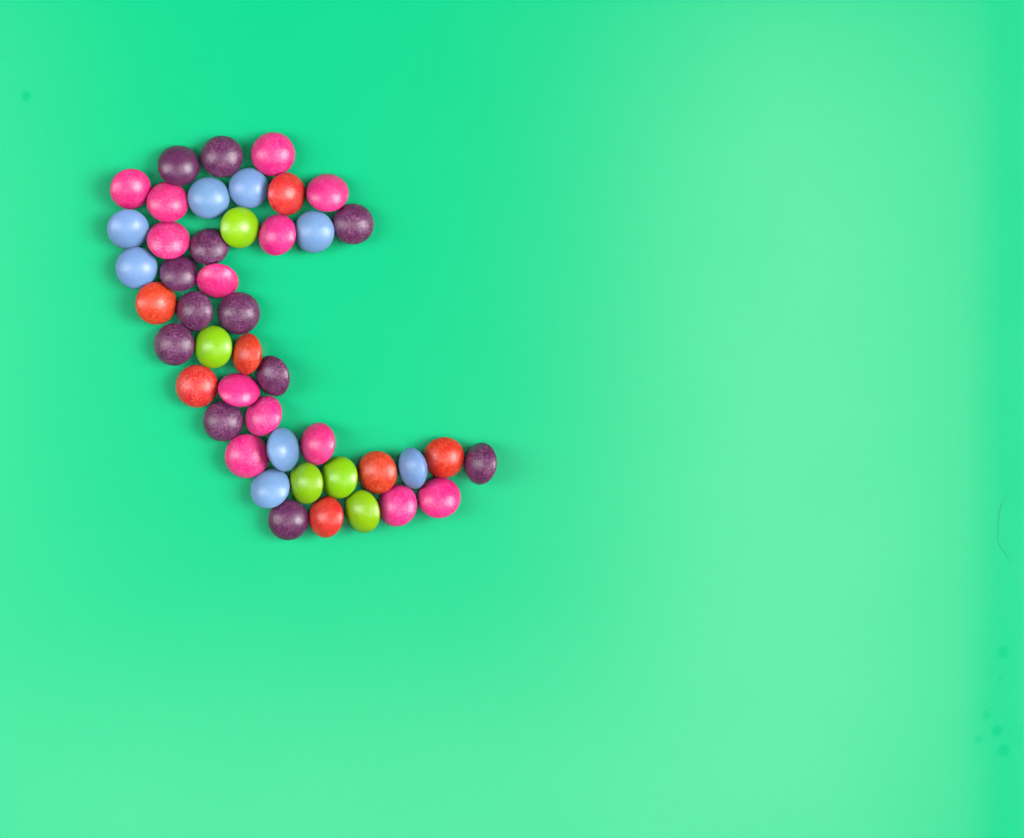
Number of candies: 45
